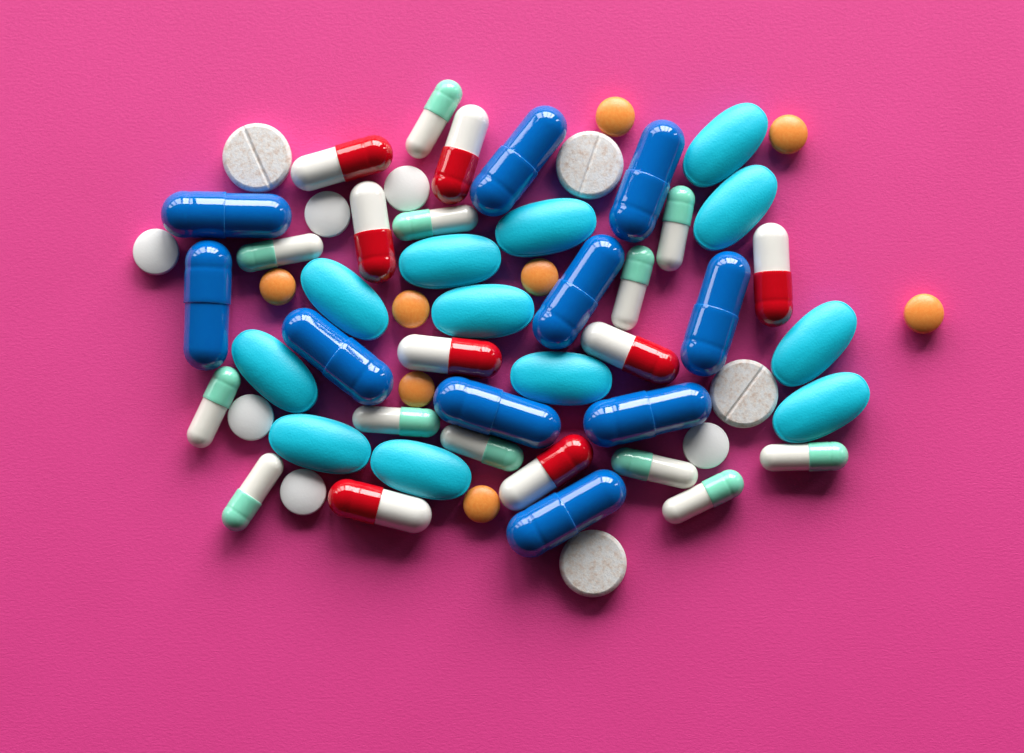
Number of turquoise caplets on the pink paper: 12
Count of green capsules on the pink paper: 12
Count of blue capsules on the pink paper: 10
